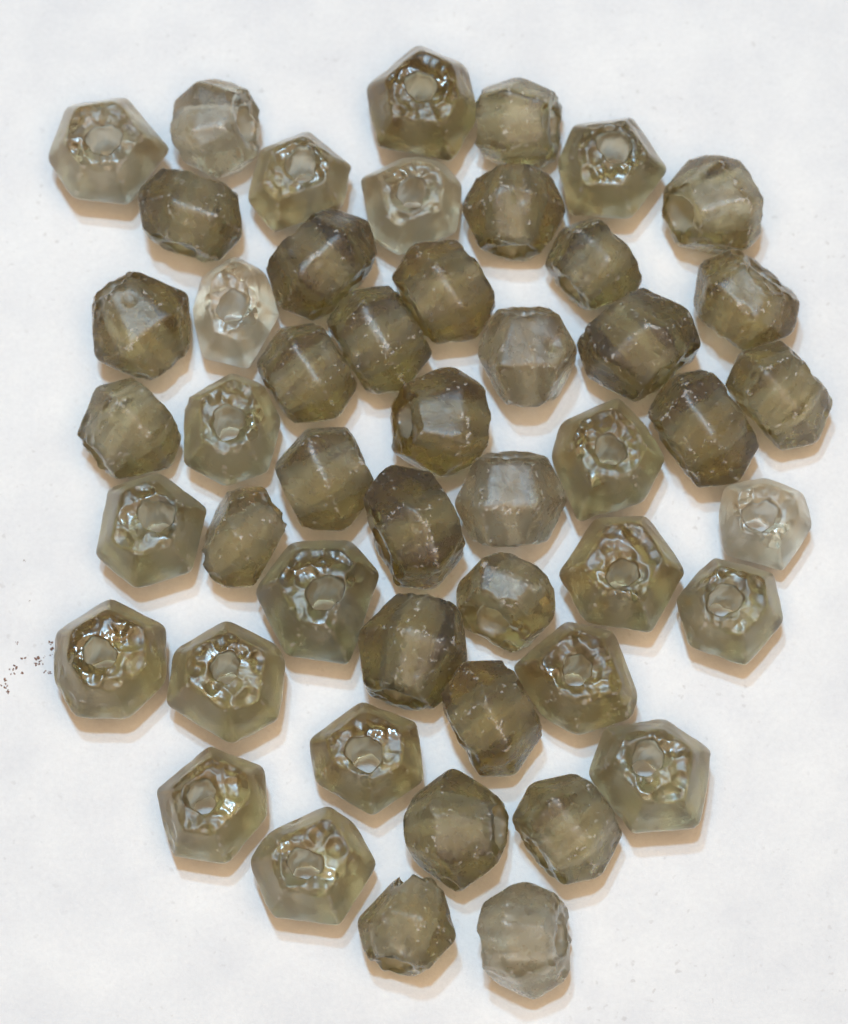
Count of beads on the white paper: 49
